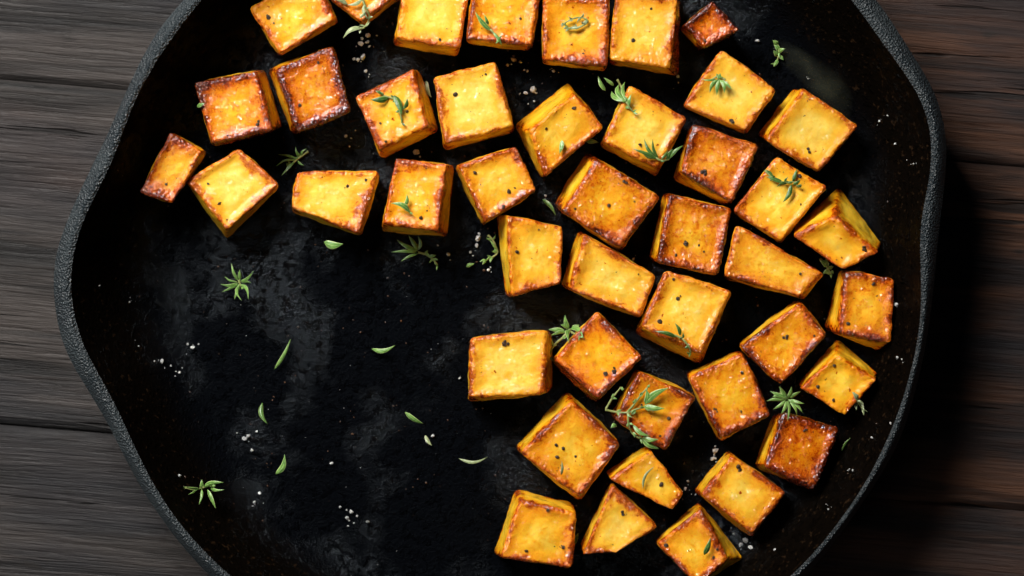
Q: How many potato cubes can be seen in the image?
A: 43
